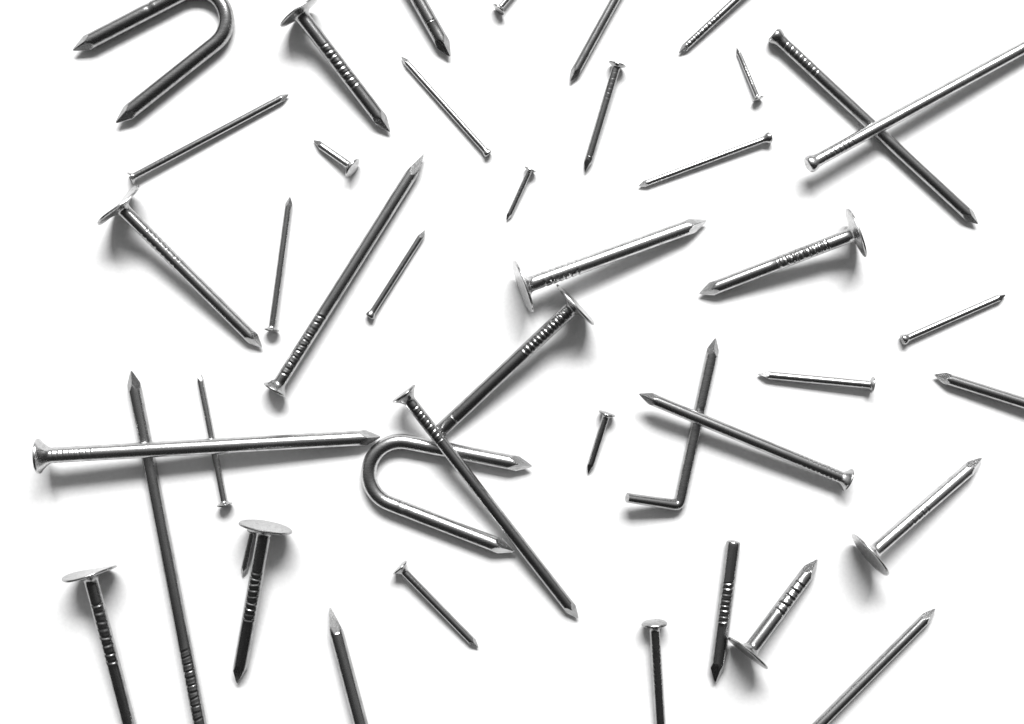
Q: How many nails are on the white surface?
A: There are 40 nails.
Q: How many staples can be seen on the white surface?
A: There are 2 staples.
